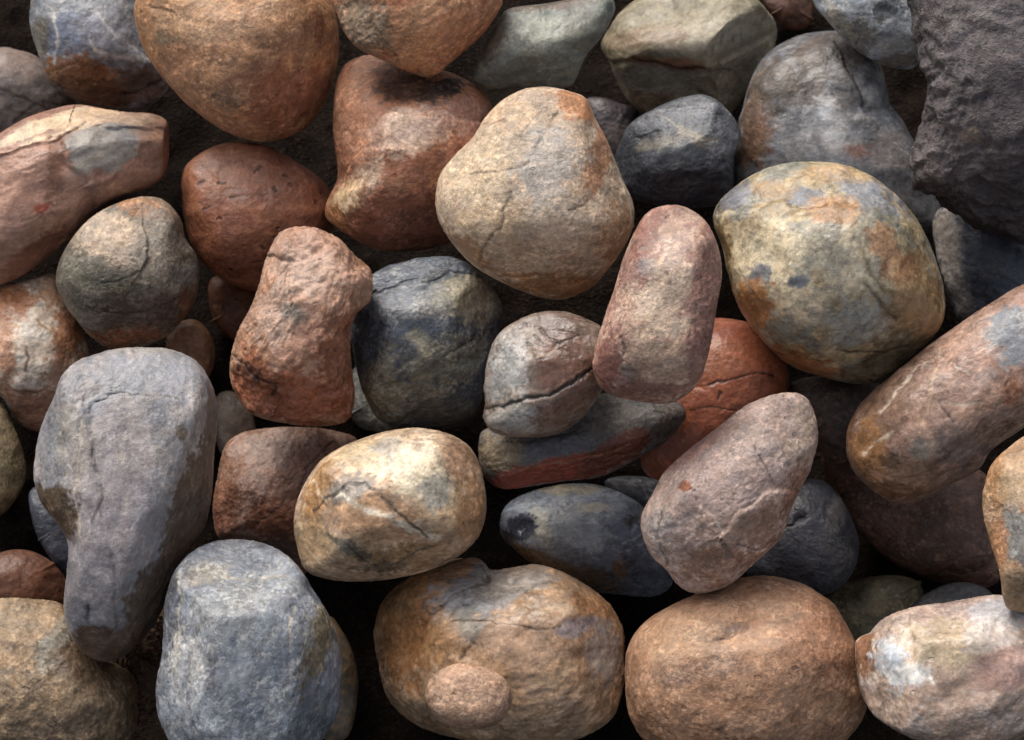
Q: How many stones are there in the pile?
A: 53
